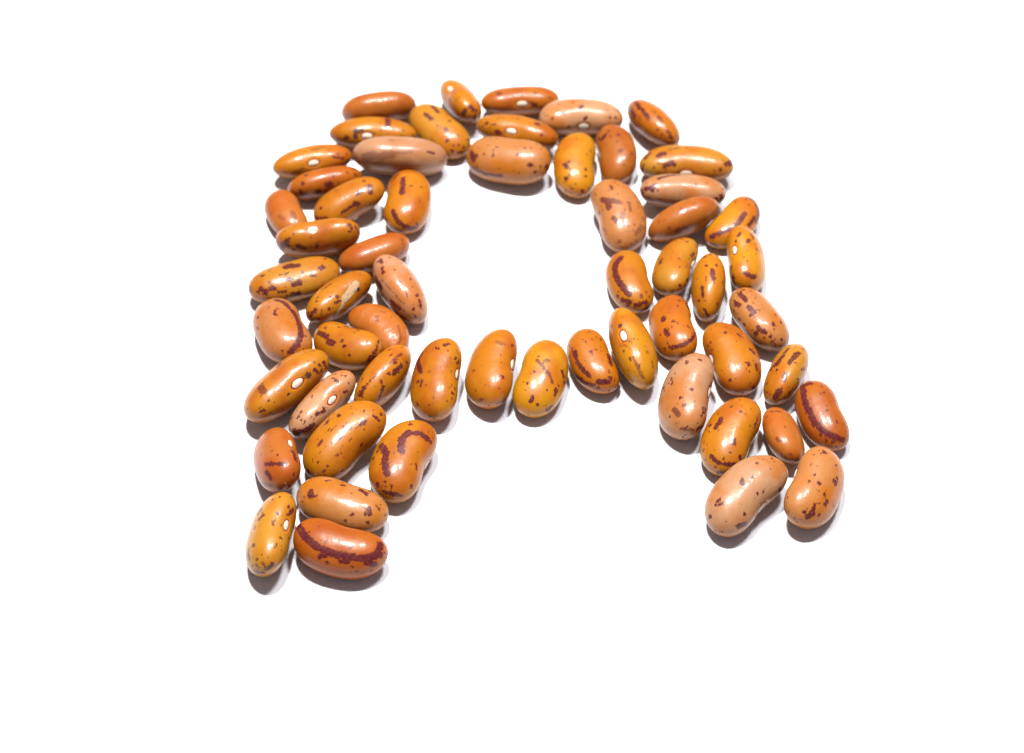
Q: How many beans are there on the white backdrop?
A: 58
